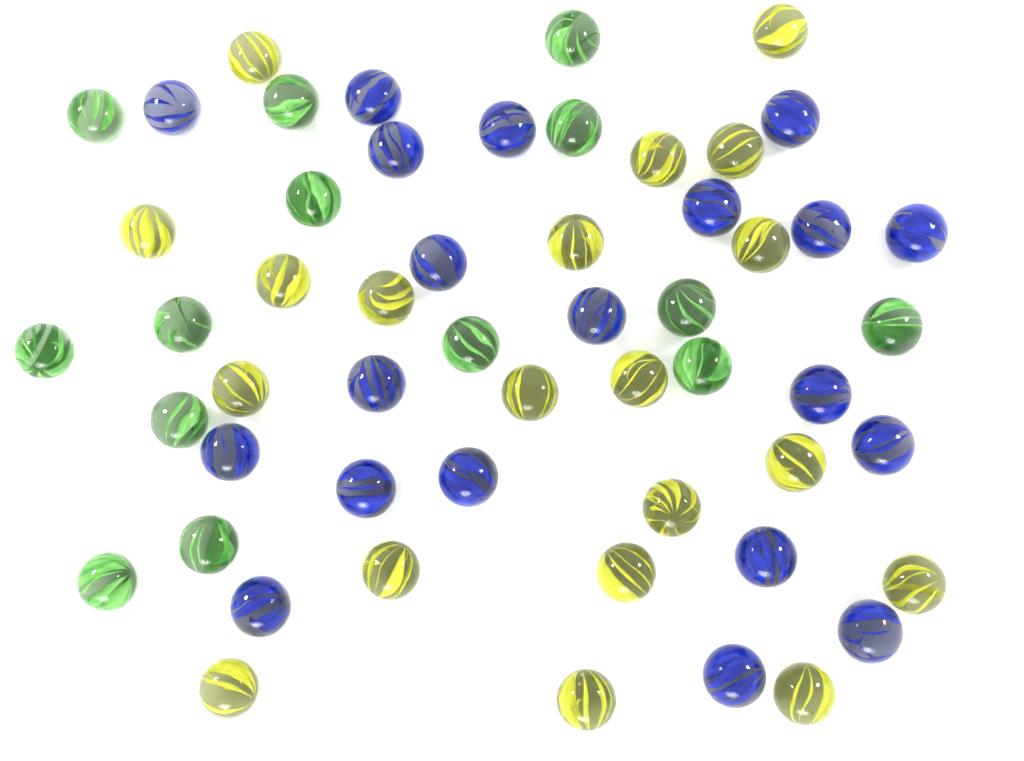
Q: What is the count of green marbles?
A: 14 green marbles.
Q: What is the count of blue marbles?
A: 20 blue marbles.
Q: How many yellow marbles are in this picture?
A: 20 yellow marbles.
